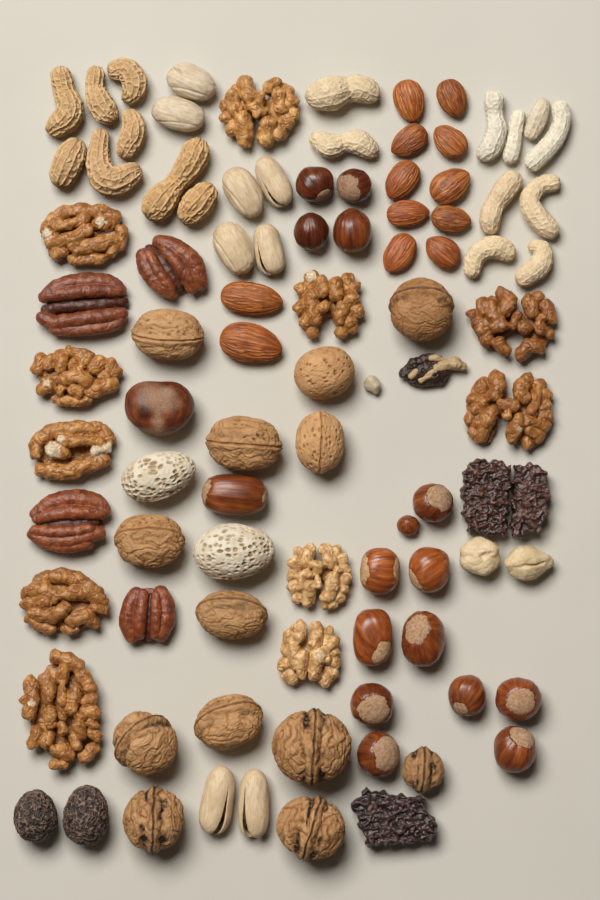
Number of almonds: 12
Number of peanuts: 18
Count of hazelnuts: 16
